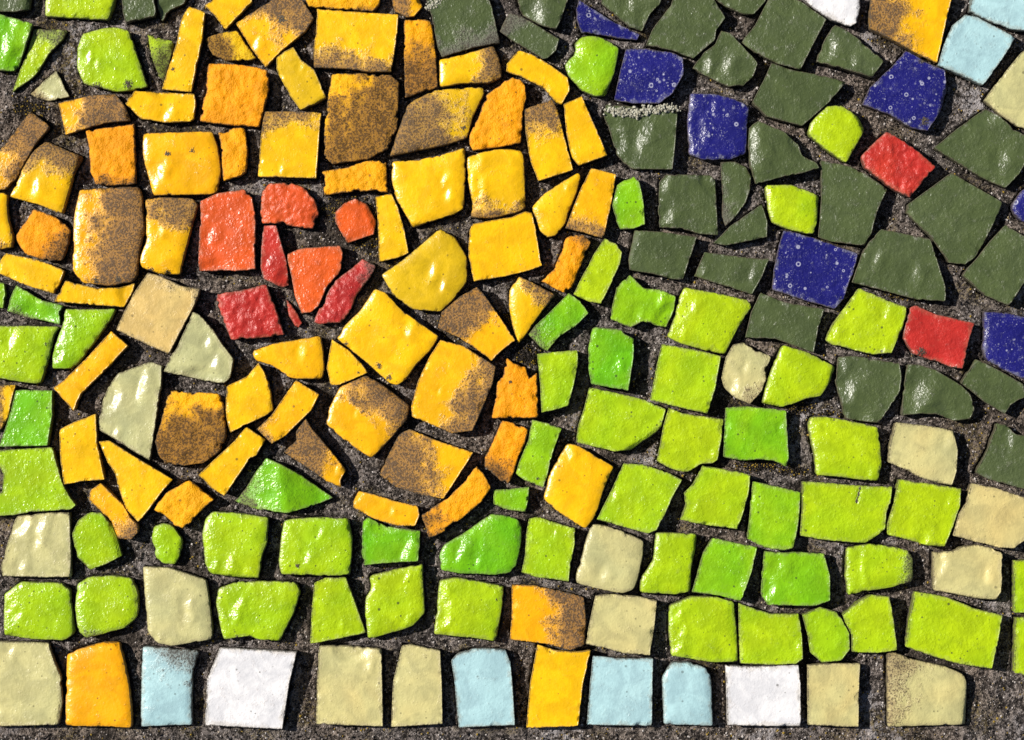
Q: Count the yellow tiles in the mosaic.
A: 68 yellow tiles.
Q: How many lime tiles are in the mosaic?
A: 60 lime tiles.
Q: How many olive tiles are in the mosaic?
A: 30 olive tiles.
